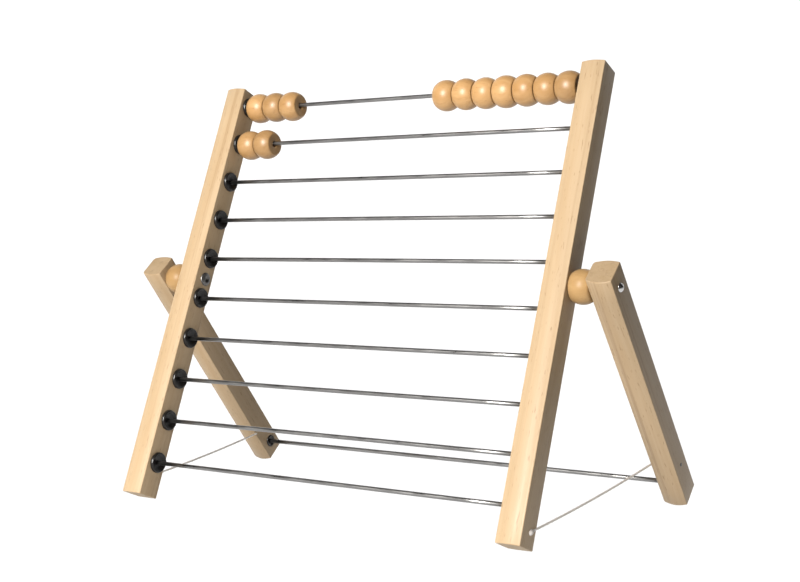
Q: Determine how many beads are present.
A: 12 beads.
